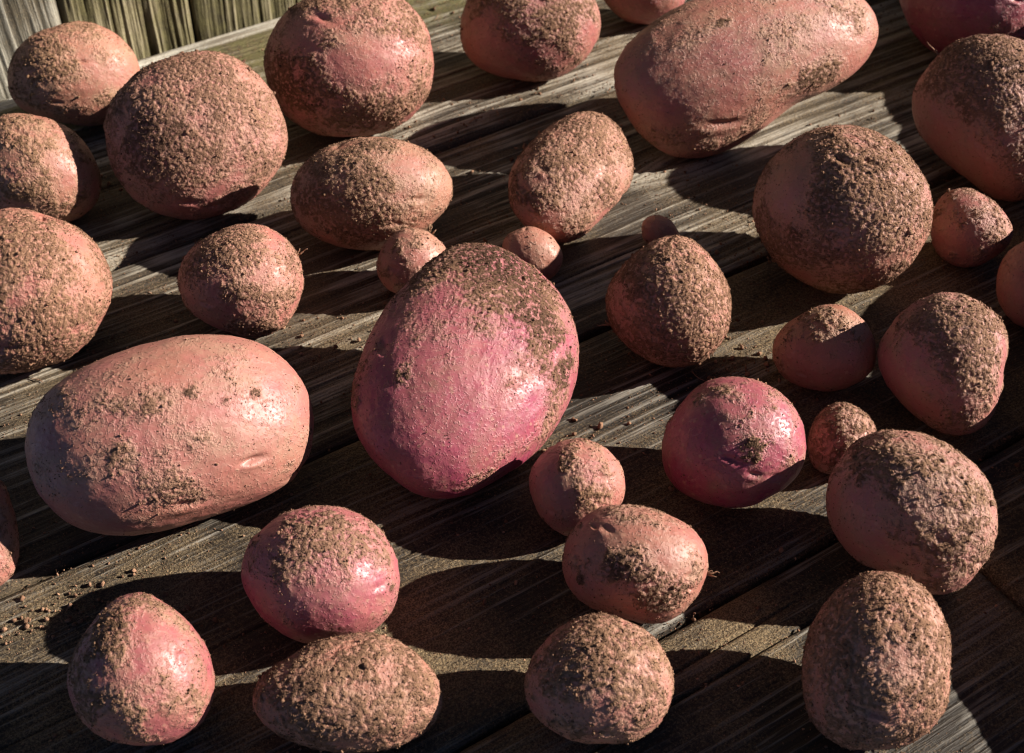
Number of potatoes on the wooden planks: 35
